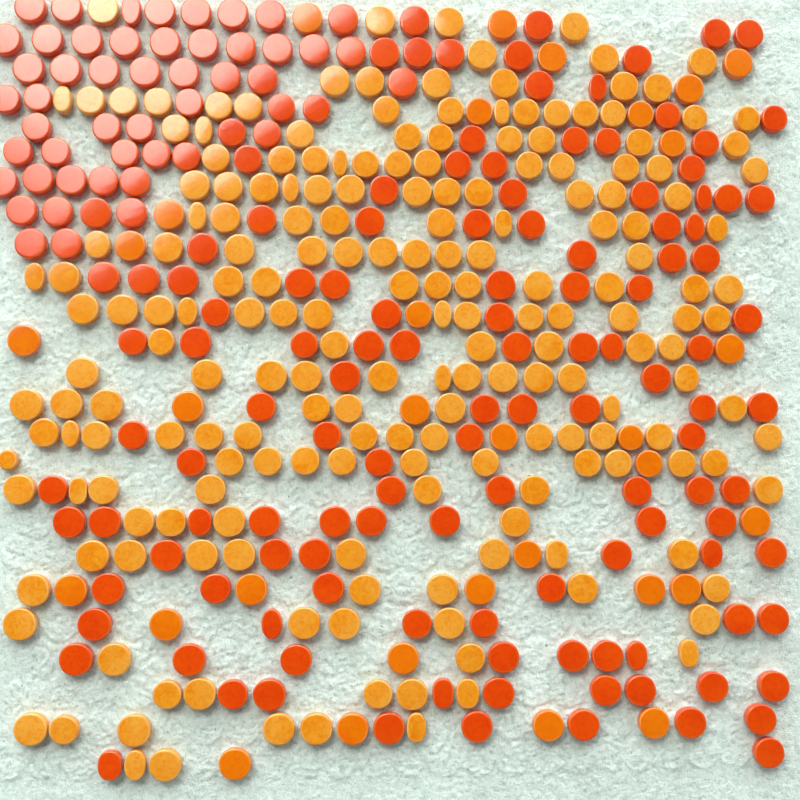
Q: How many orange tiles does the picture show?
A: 31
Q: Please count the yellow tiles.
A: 200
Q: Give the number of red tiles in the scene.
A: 177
